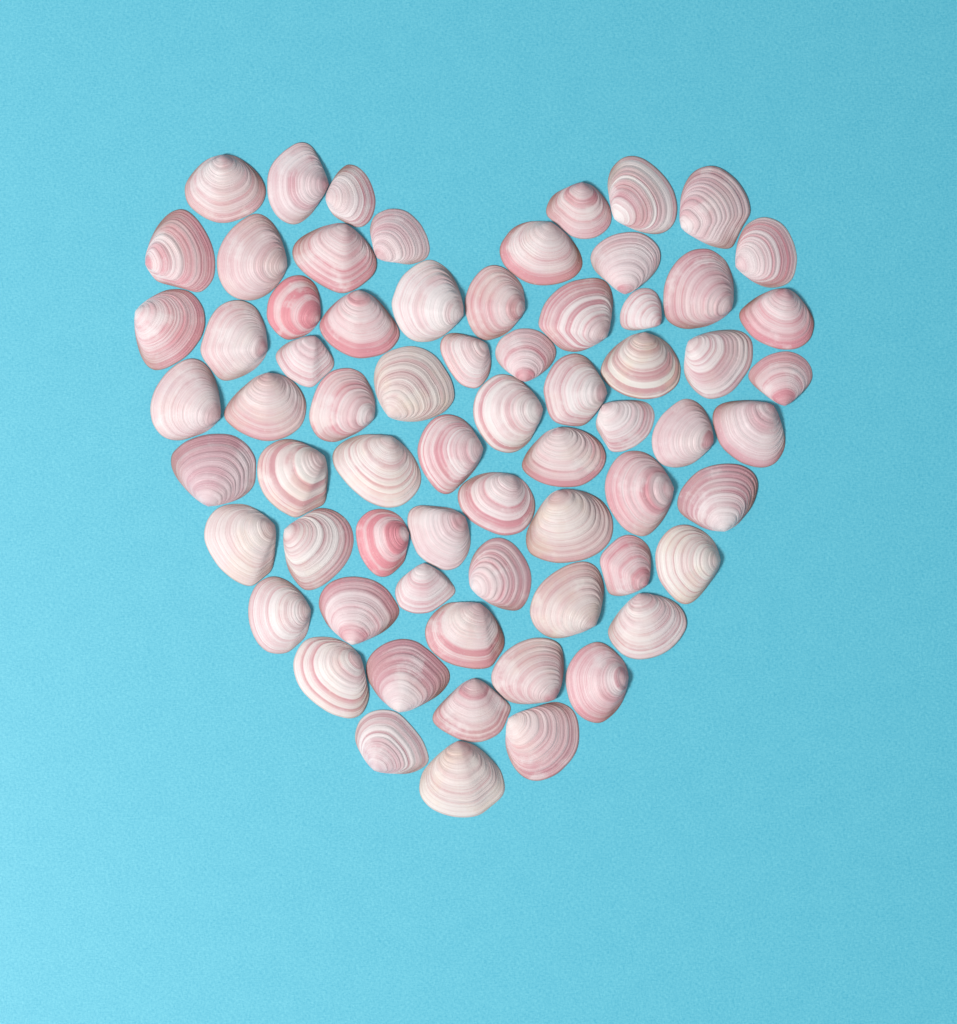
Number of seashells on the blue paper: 68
